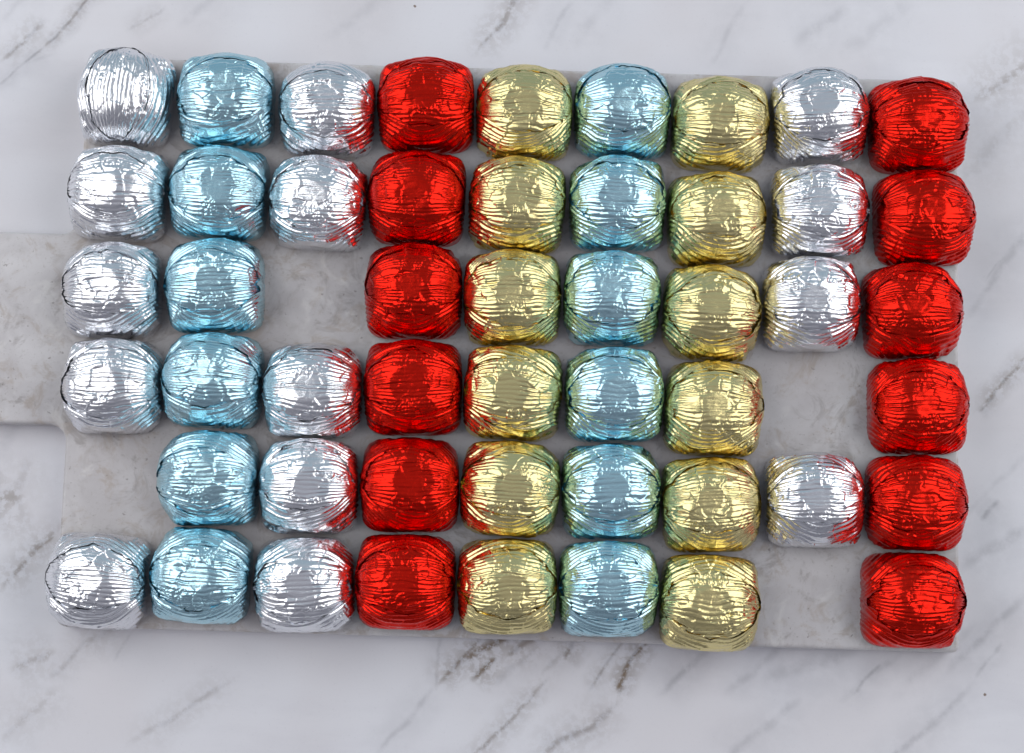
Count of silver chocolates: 14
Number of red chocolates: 12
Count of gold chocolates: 12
